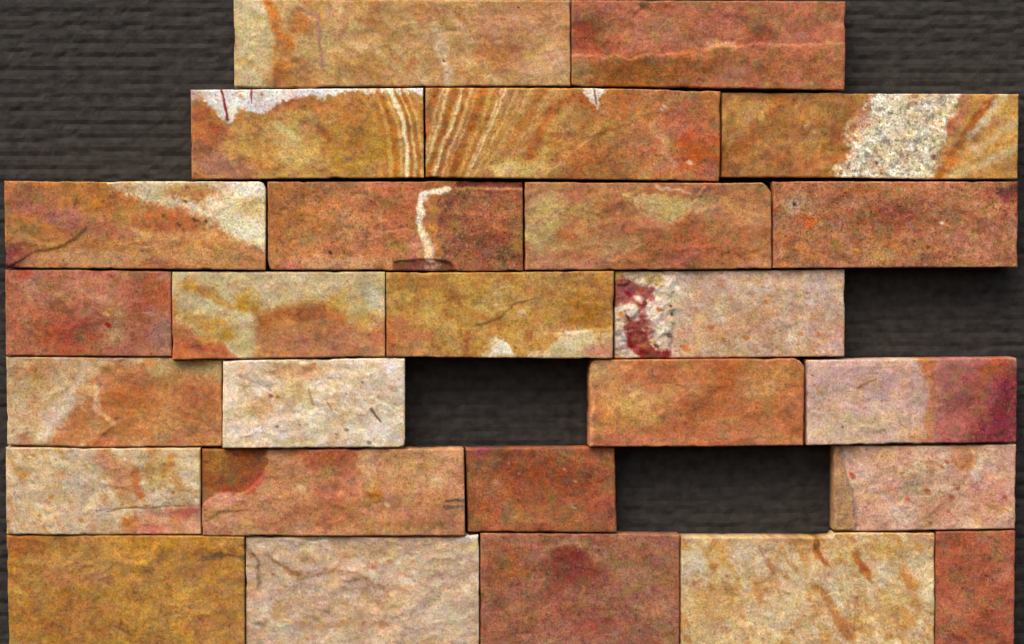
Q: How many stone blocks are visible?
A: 26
